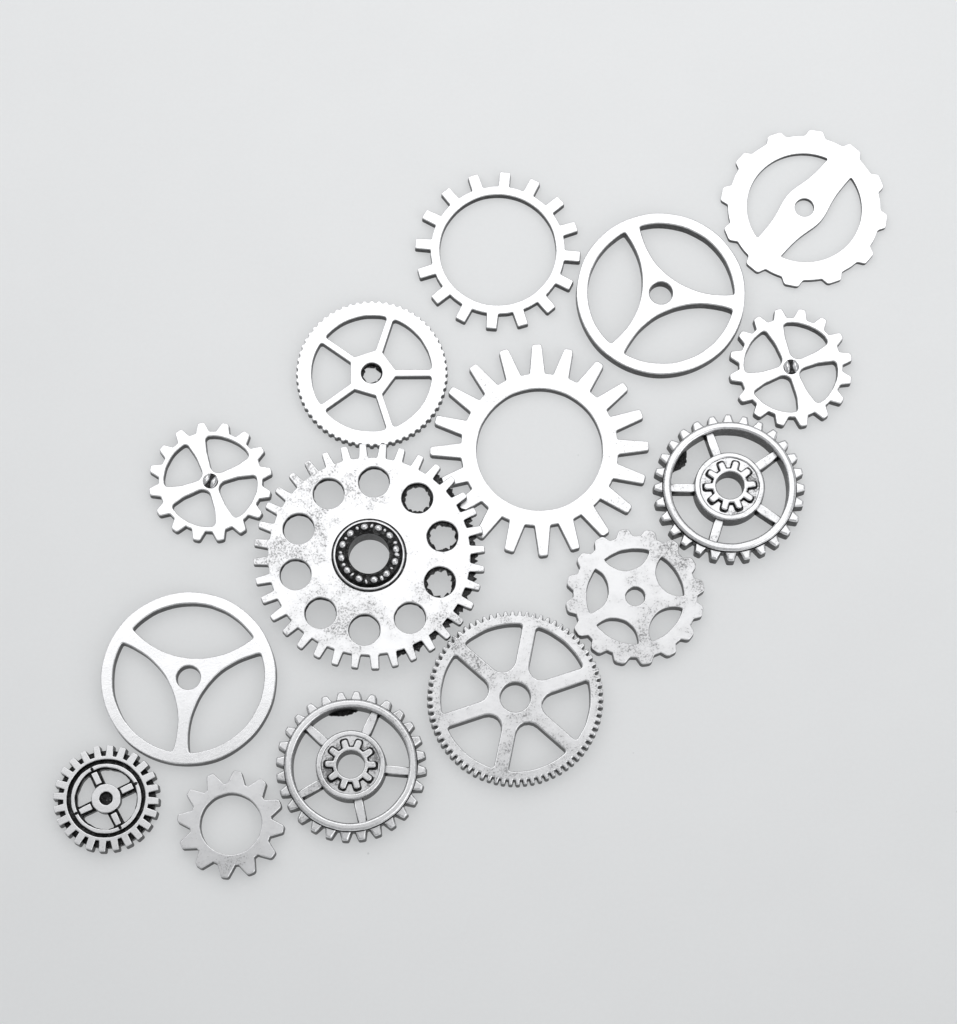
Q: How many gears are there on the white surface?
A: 15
